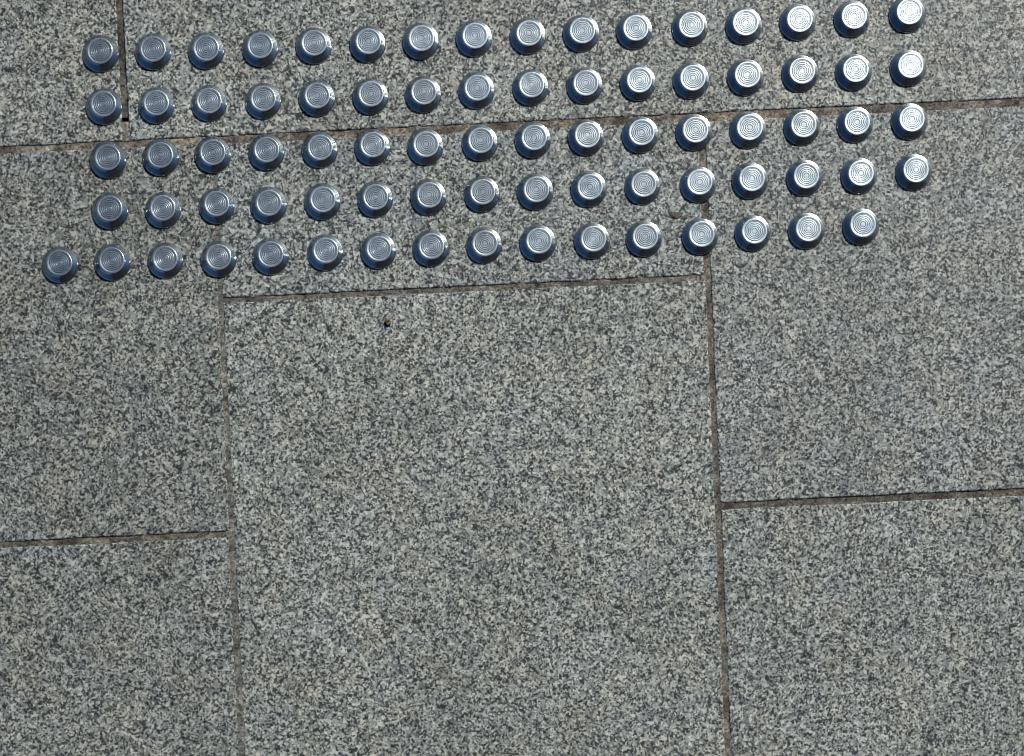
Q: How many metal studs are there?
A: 80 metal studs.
